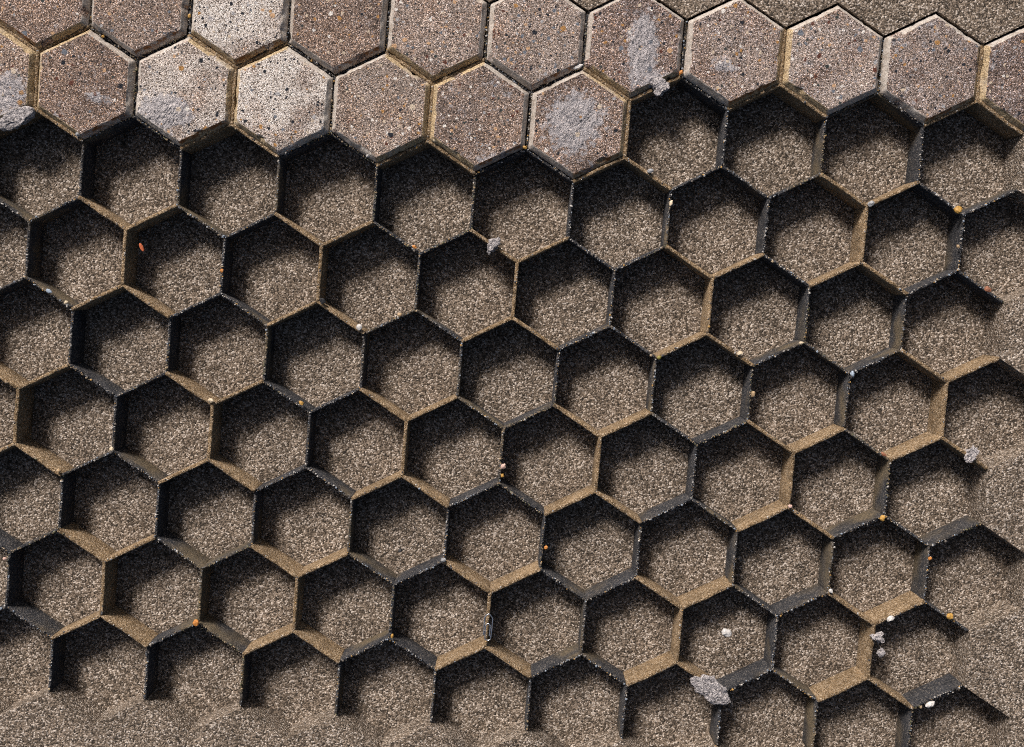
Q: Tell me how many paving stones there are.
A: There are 18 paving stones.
